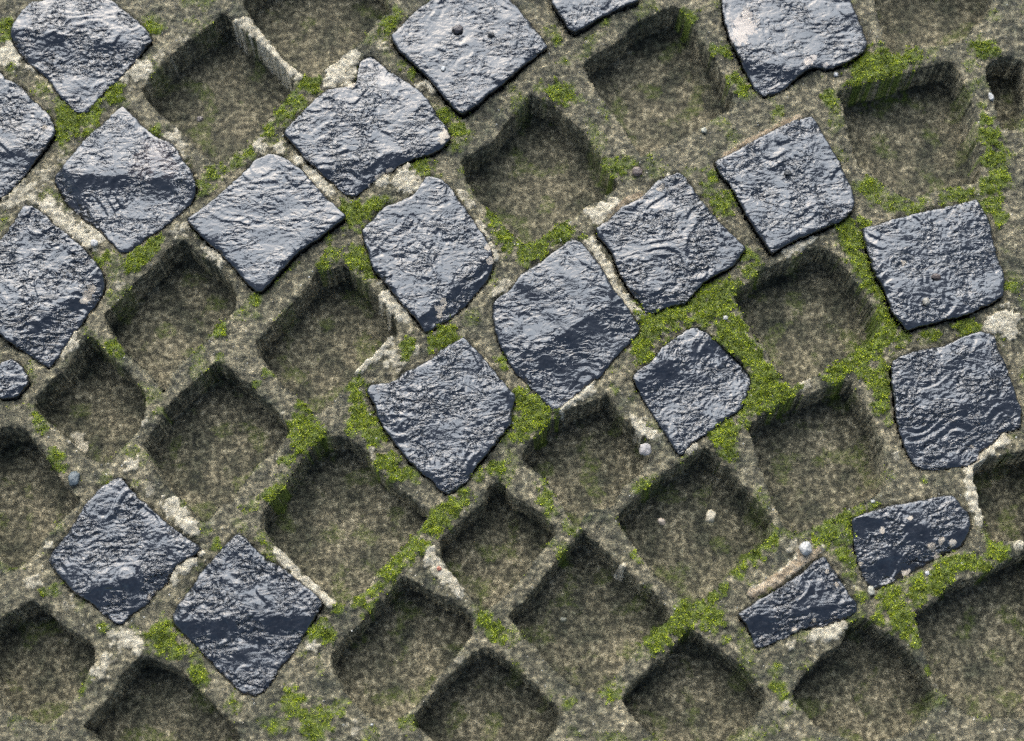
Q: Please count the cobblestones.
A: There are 22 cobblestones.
